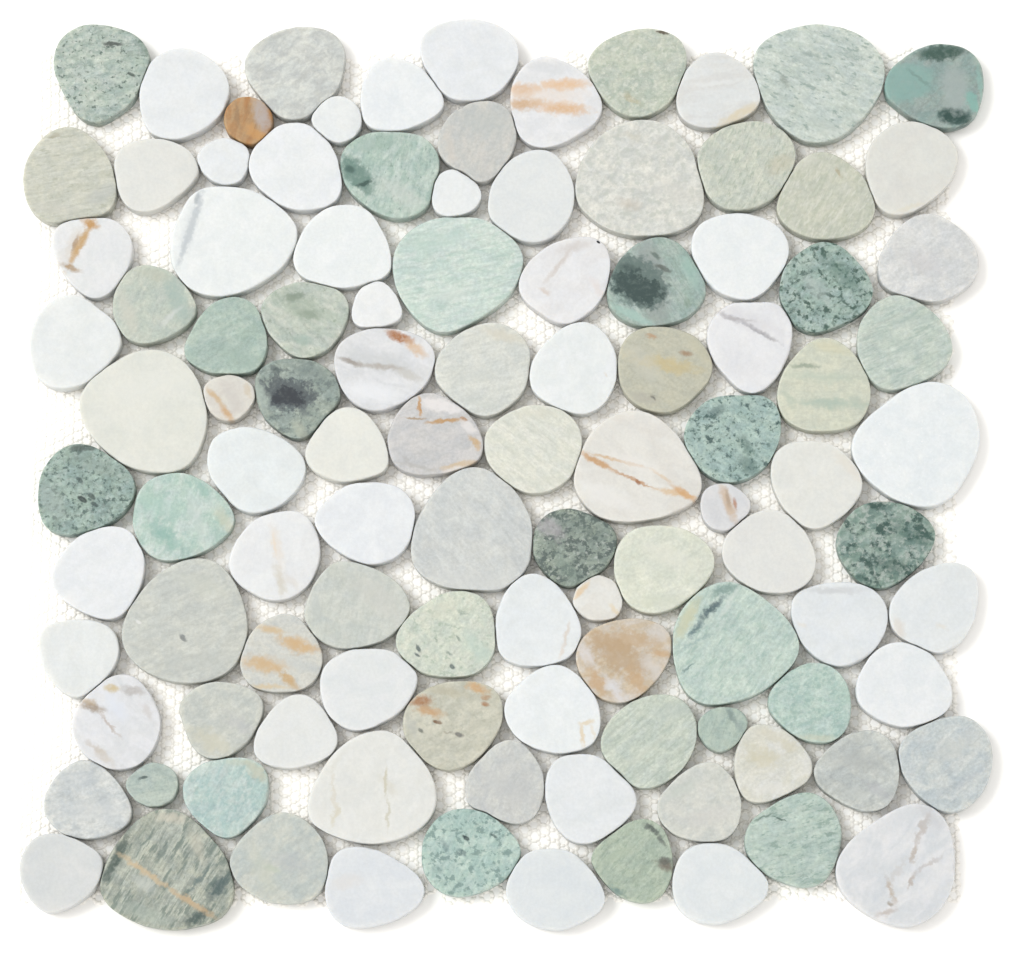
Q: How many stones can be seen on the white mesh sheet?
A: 108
